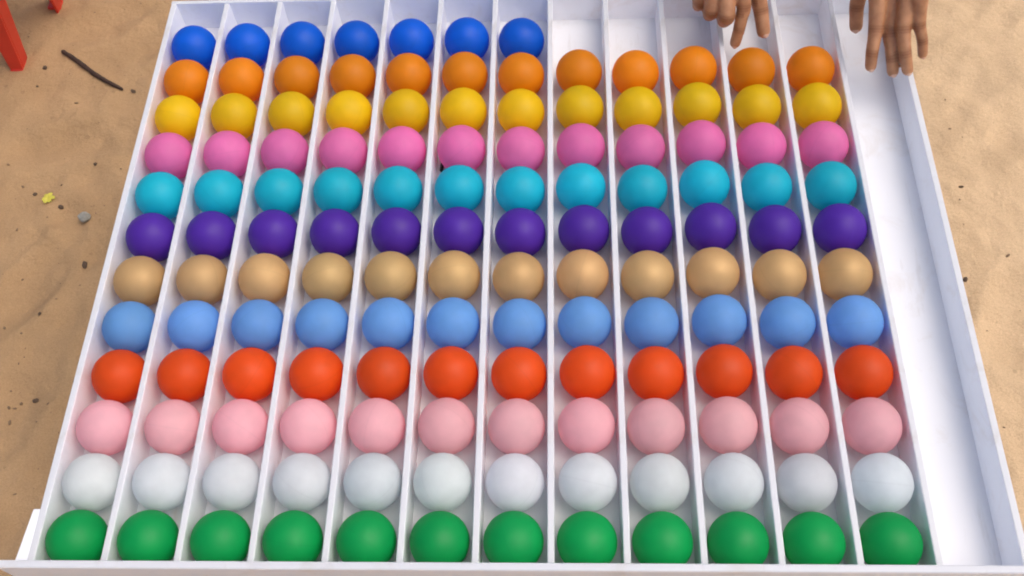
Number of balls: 139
